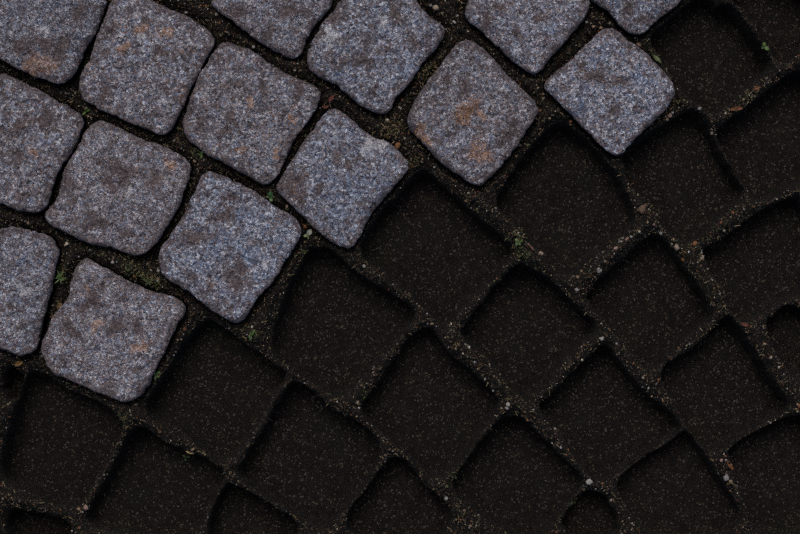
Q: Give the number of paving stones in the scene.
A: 15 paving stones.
